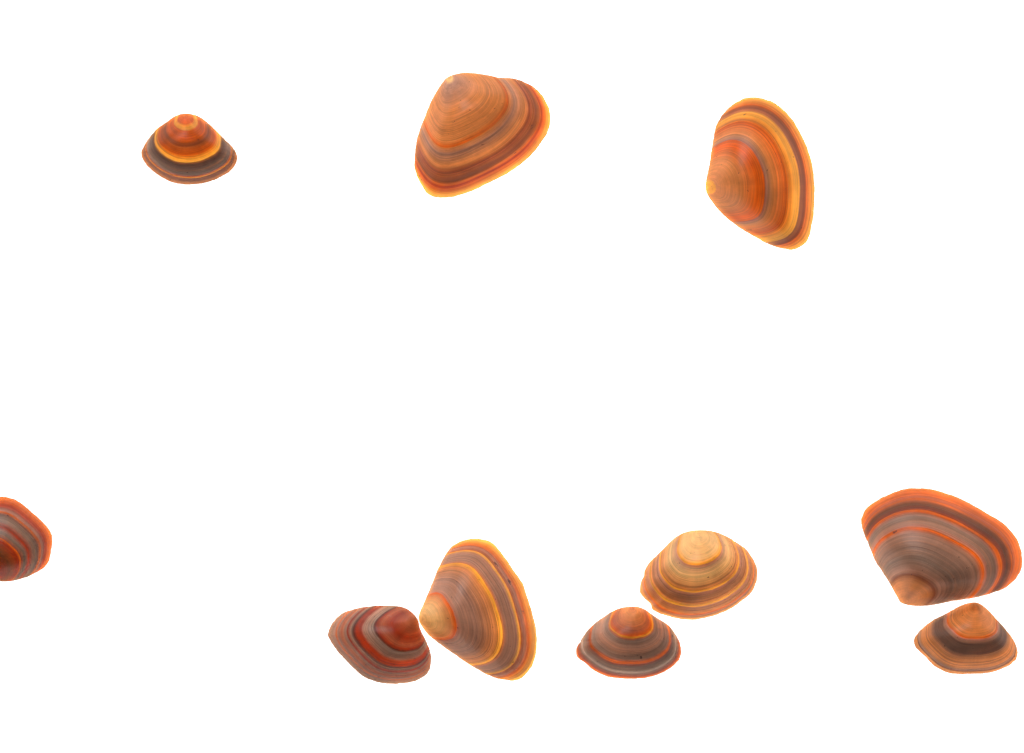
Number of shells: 10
